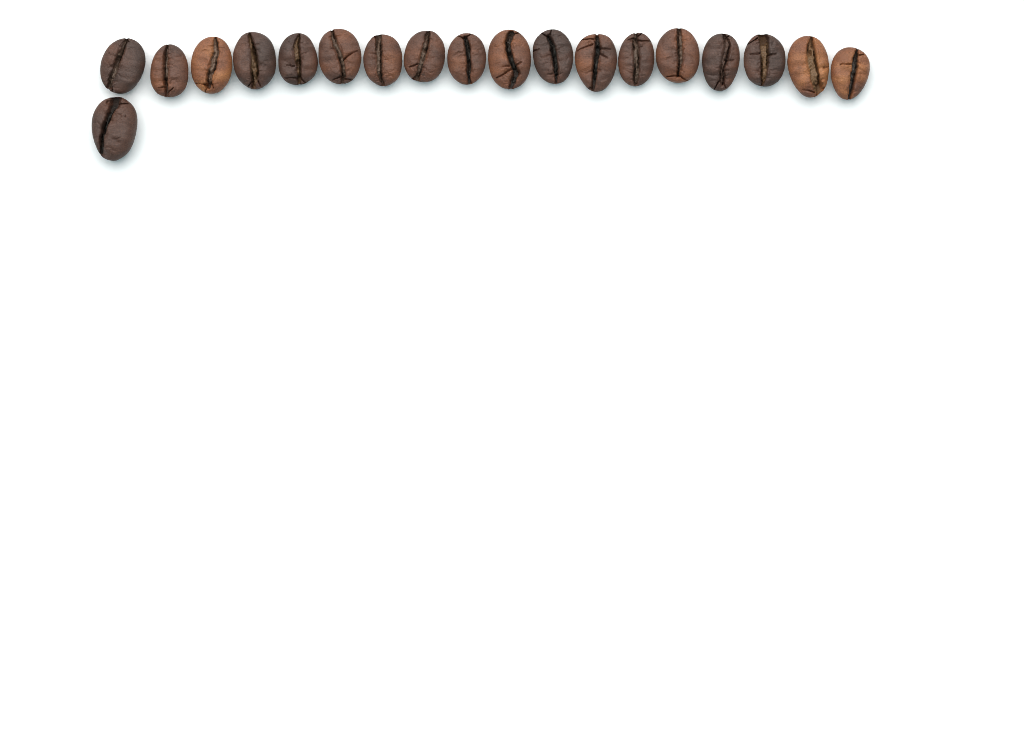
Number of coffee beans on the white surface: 19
